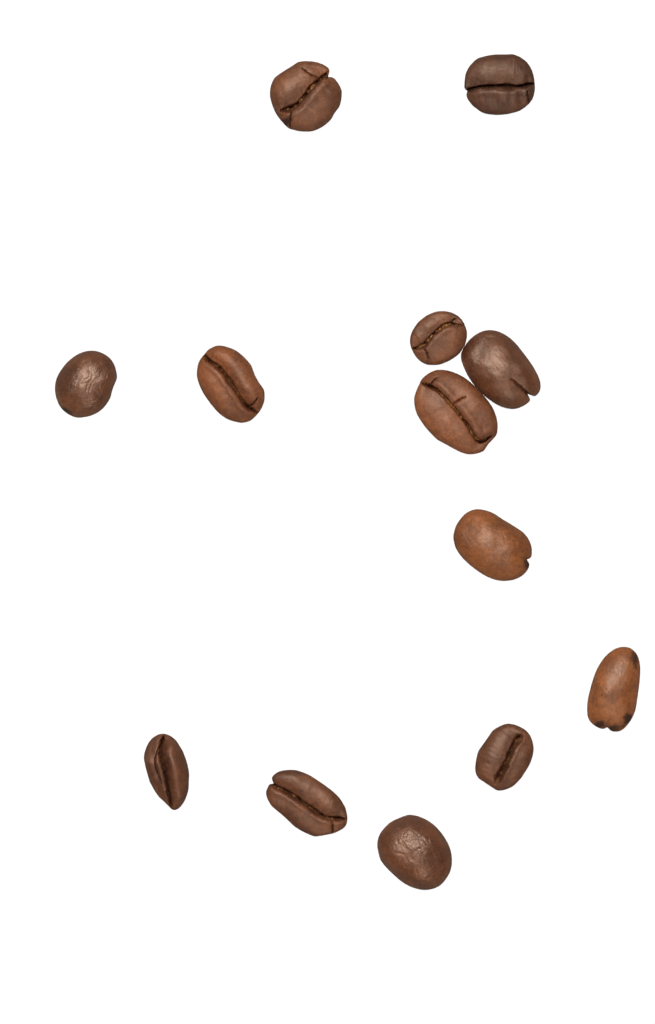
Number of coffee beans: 13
